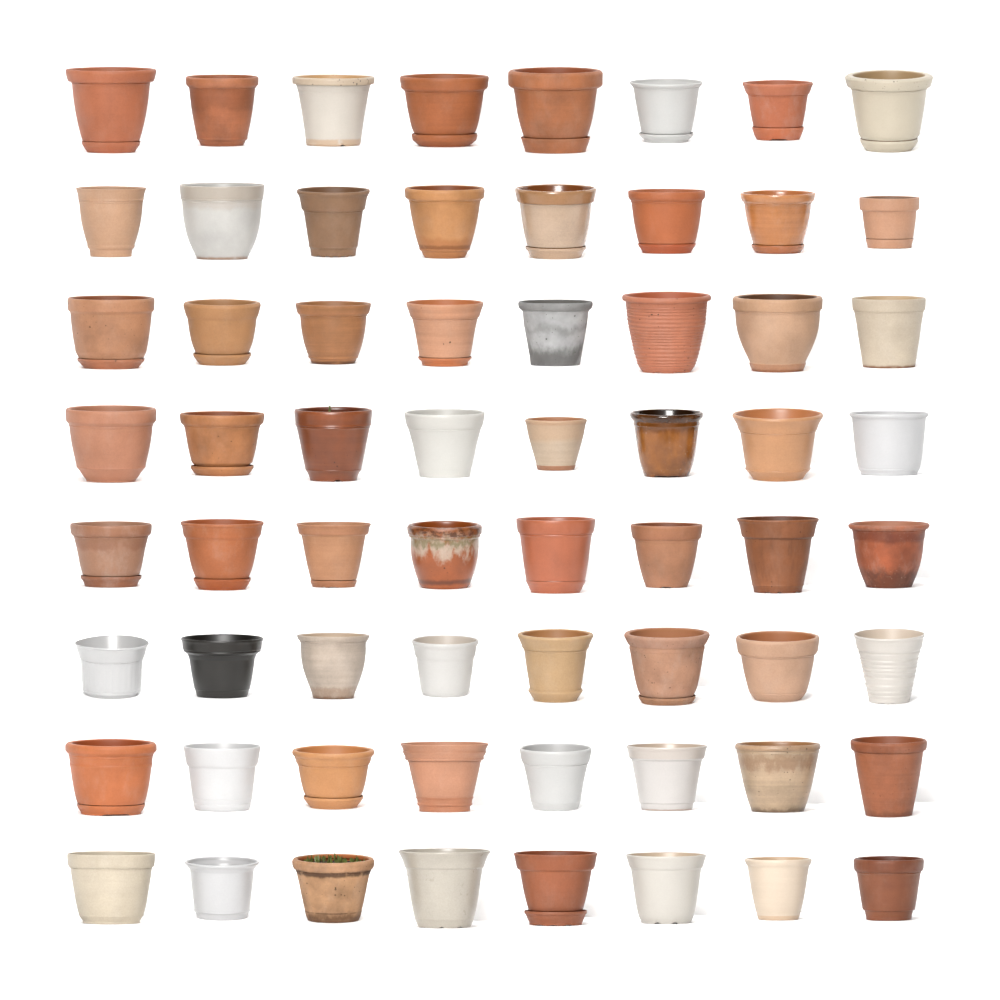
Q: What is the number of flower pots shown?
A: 64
